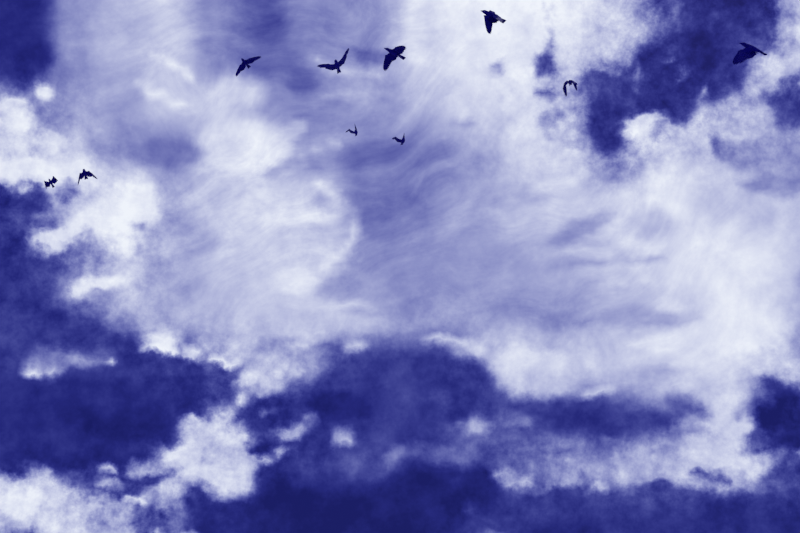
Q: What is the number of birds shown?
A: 10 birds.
